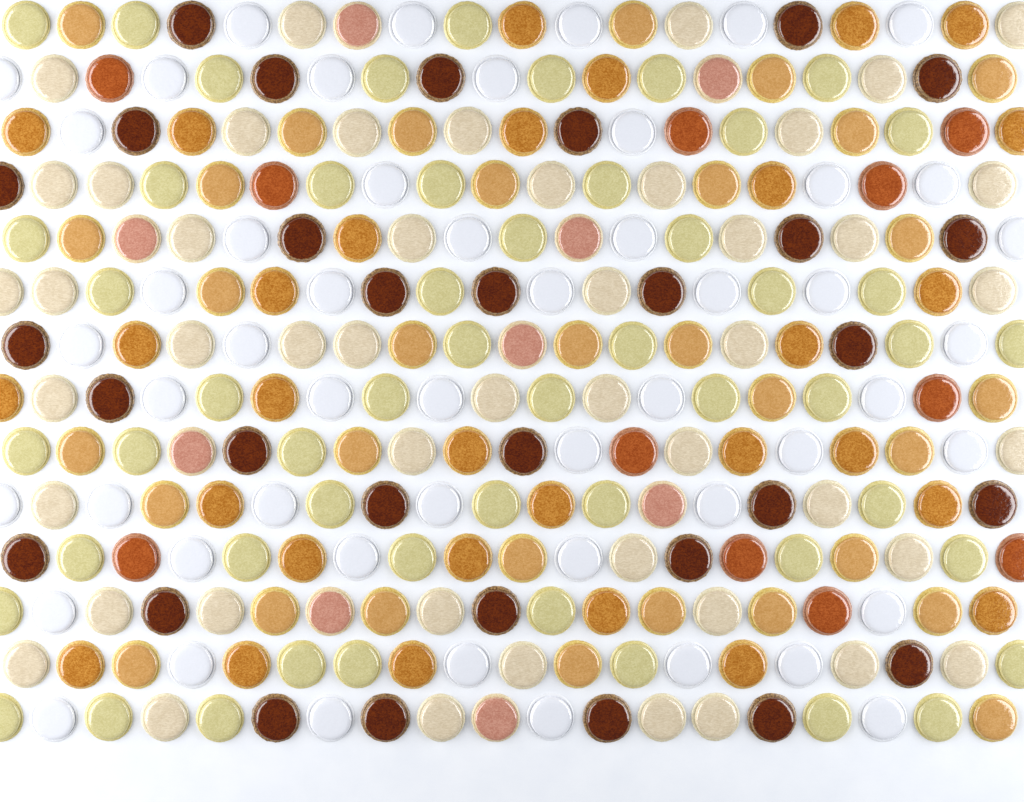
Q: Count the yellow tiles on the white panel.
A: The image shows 53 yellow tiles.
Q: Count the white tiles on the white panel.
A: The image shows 52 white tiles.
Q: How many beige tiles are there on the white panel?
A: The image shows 48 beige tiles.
